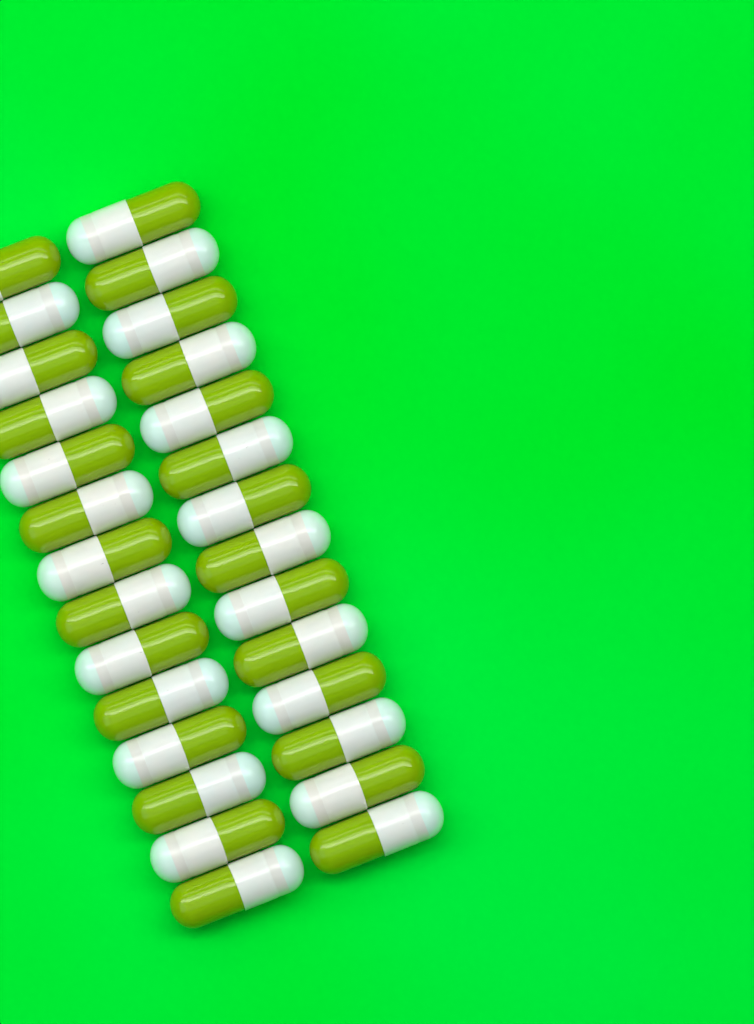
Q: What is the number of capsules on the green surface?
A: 28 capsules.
